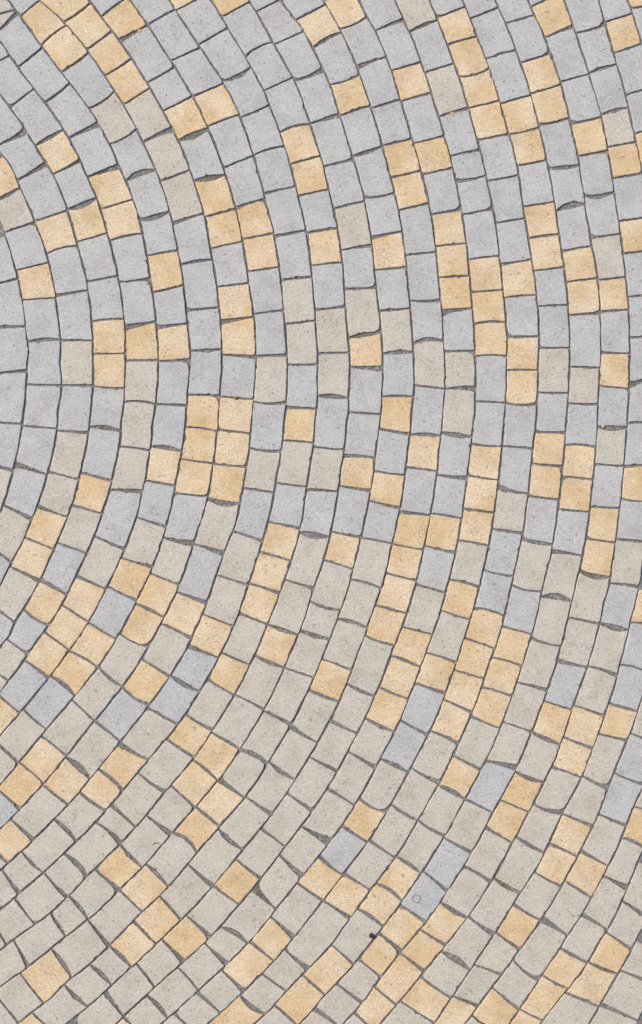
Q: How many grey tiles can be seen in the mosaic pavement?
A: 191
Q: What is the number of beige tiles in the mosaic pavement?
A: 191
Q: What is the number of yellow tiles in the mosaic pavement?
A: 190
